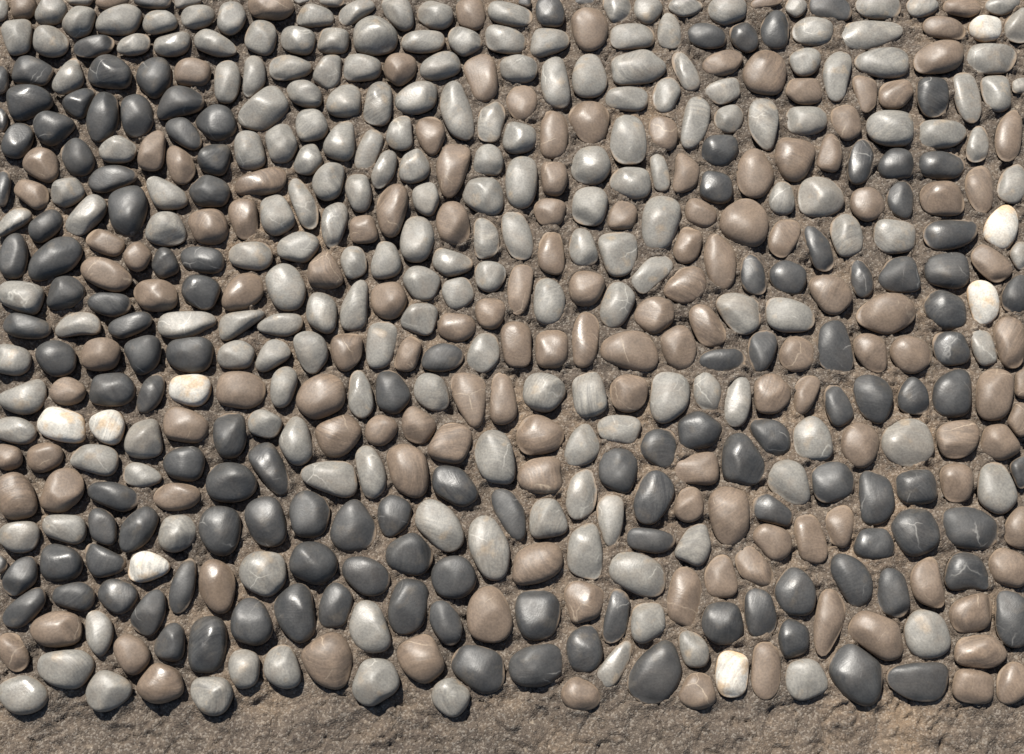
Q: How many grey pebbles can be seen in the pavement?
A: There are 200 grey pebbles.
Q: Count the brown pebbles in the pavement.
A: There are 139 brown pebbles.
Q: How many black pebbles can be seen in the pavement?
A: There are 135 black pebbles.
